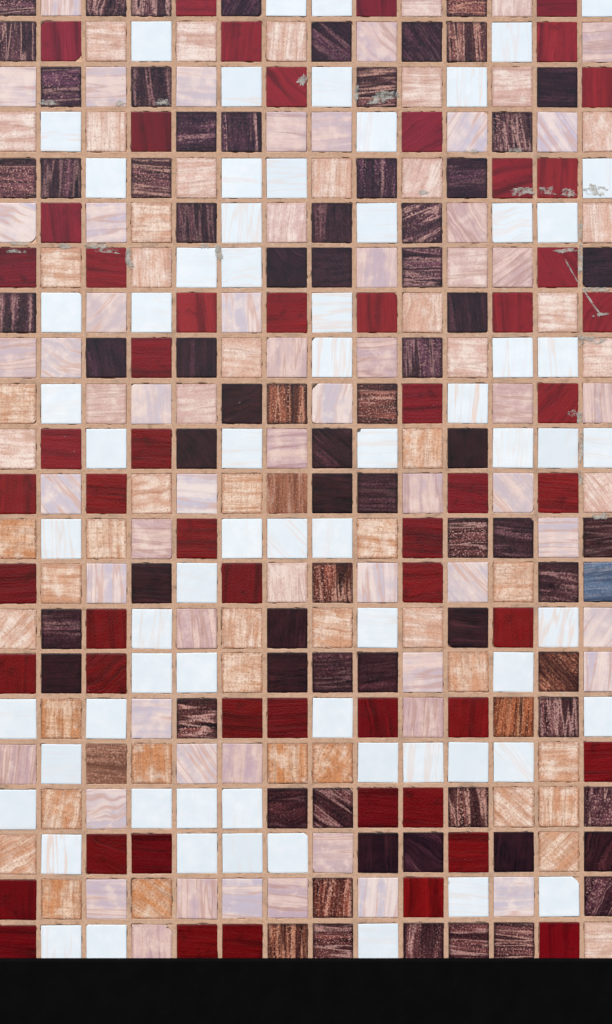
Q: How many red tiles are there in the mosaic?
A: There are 55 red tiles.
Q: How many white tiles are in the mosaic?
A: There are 67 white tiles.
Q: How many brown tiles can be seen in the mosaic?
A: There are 75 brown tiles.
